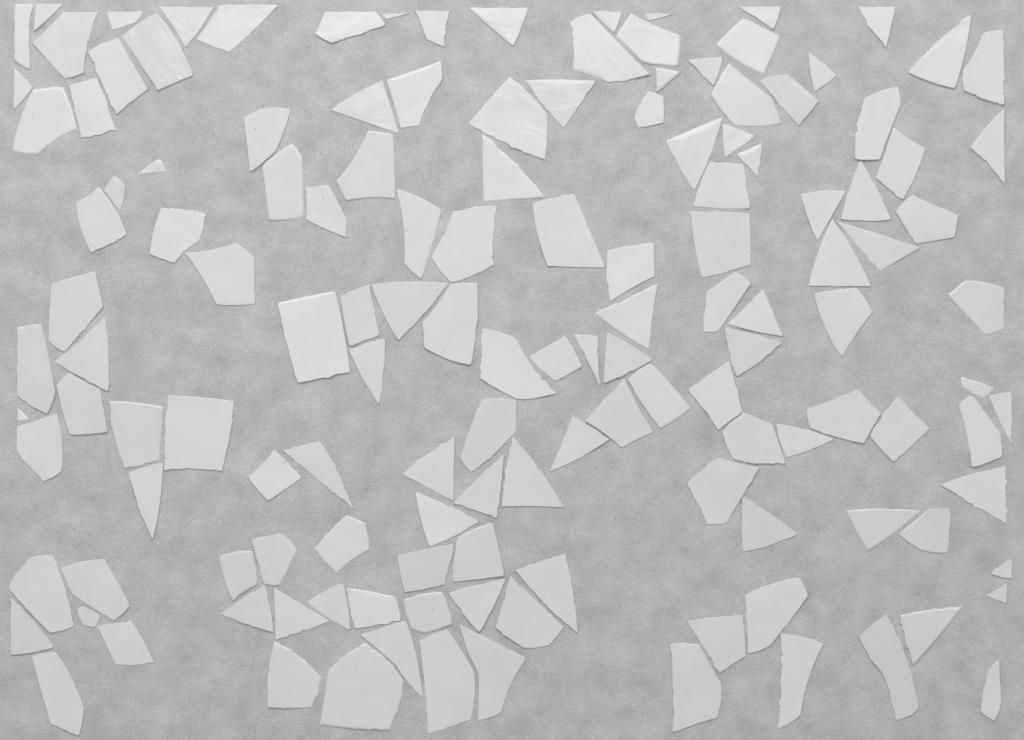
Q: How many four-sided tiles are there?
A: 38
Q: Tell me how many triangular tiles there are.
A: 55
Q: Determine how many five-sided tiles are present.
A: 48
